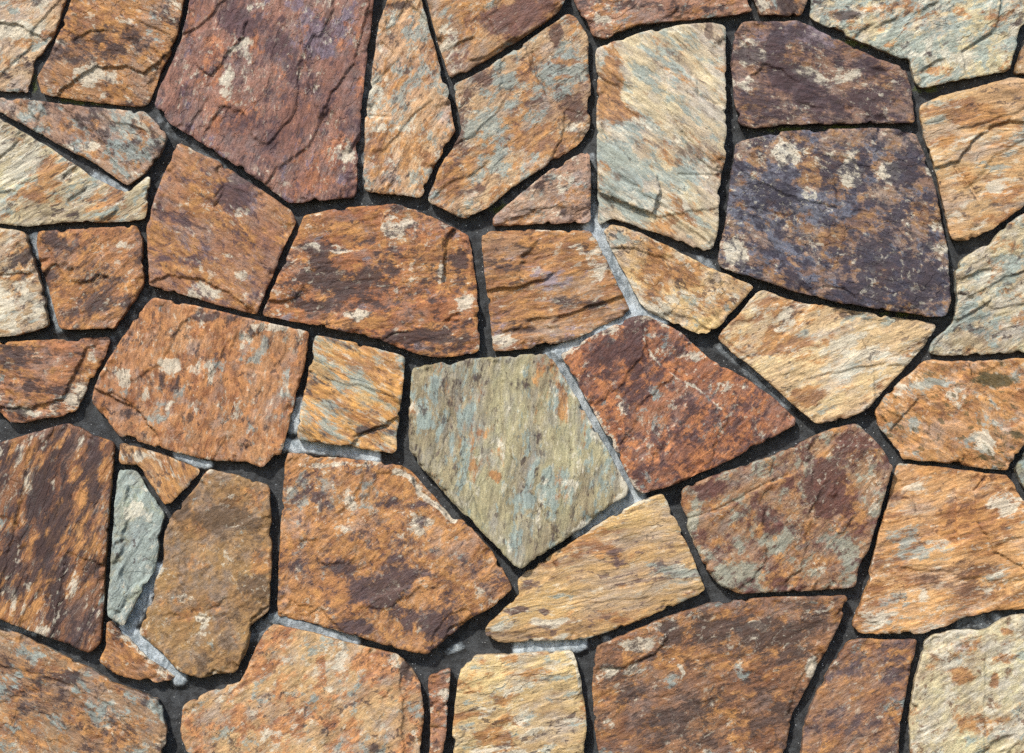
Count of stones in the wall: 48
